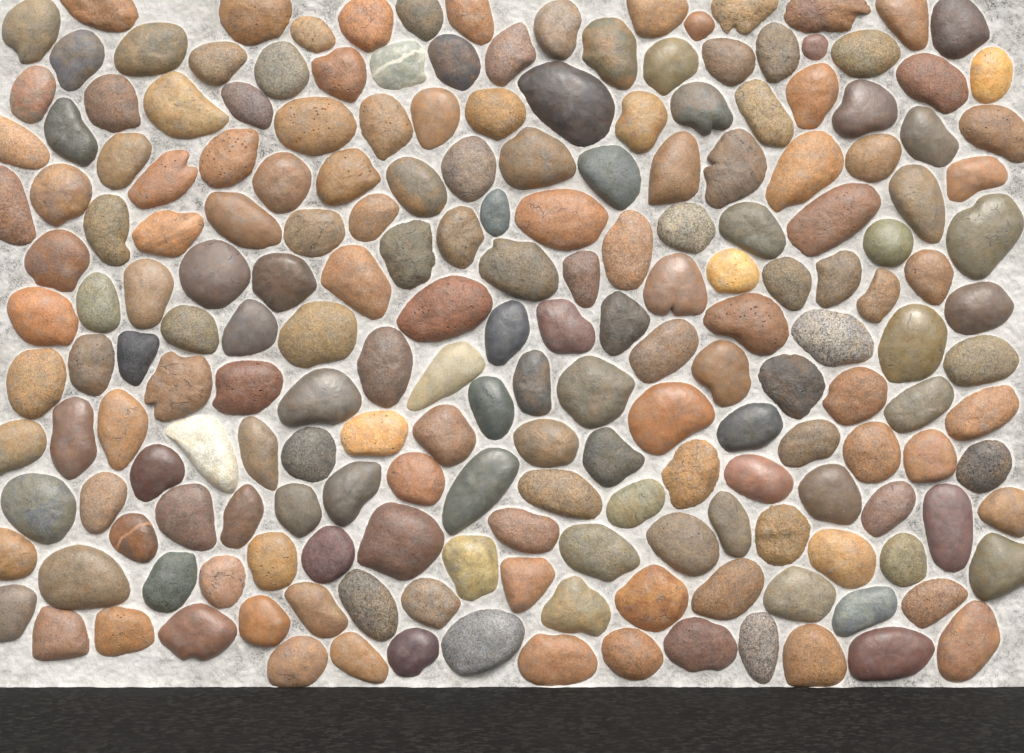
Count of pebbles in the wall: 200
